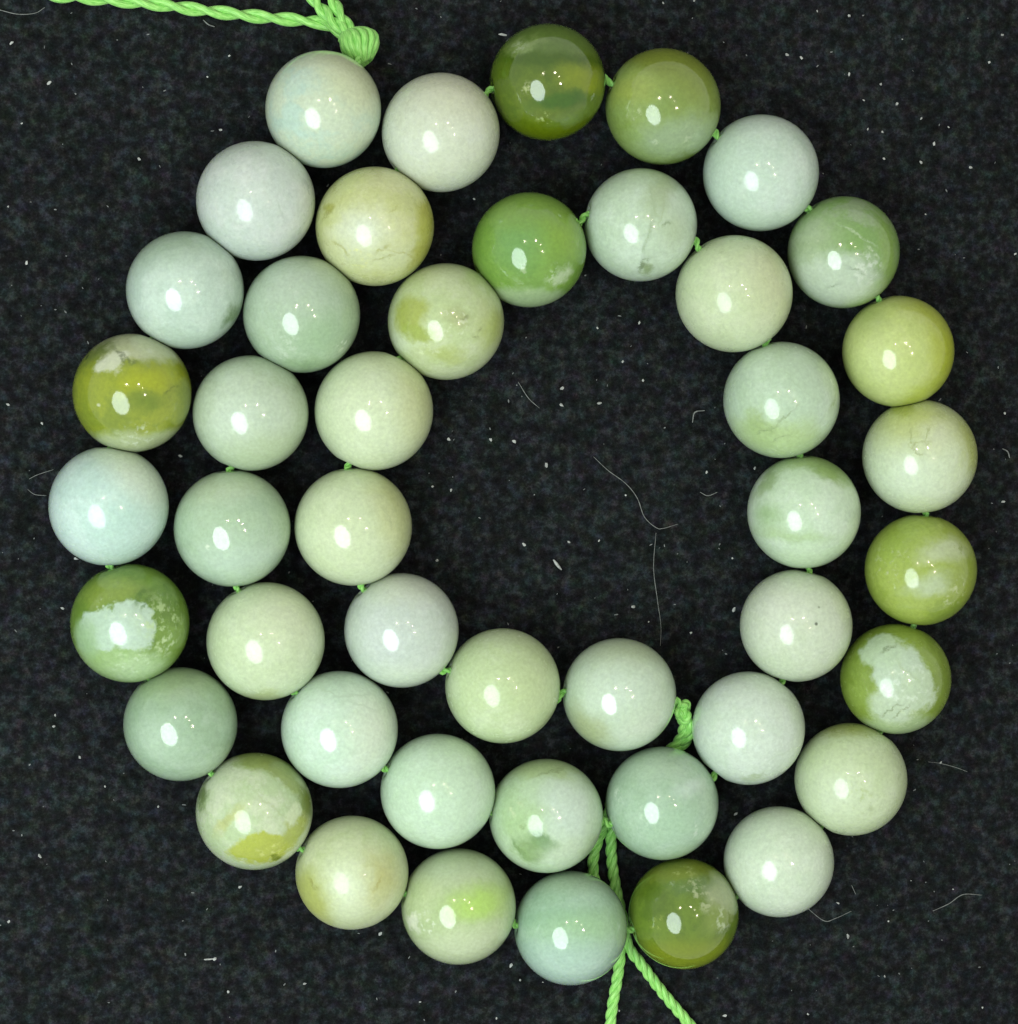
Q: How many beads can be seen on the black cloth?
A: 45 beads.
